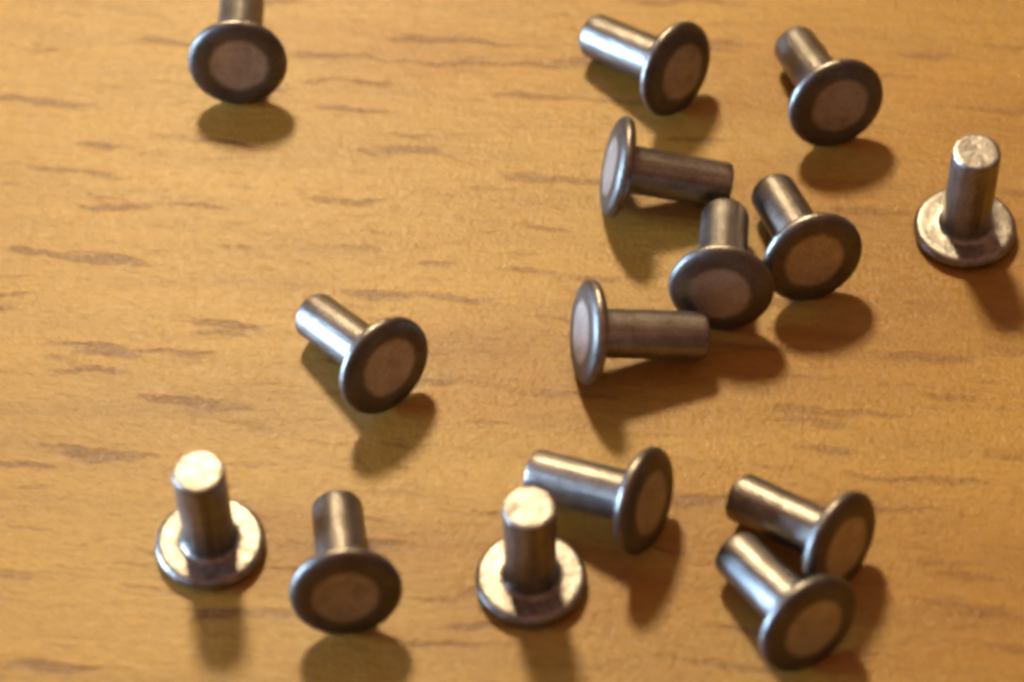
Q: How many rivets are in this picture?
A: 15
